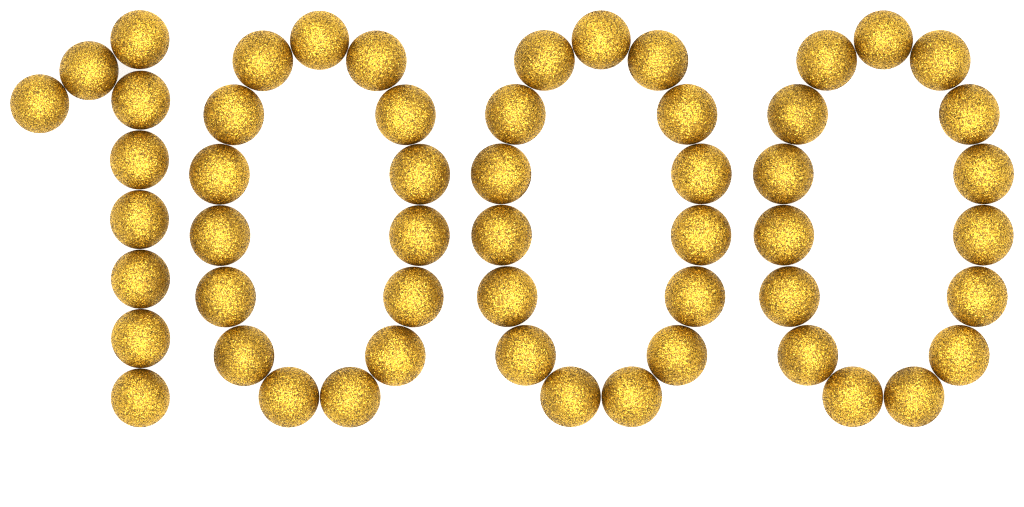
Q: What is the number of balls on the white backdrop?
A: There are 54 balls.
